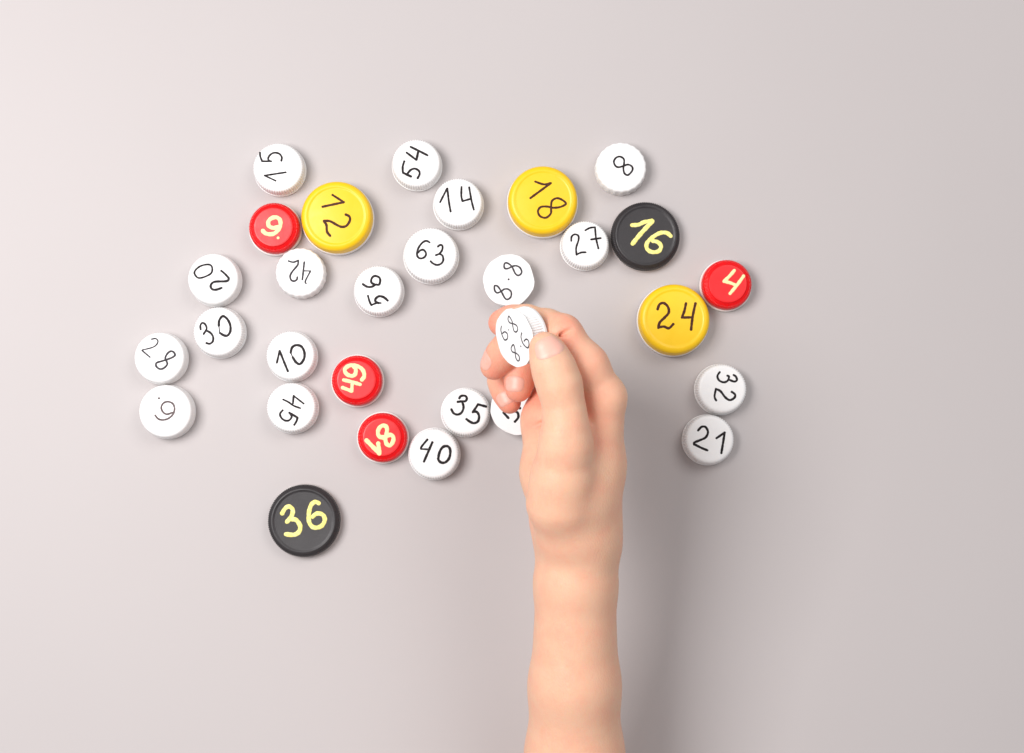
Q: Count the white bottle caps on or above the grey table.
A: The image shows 21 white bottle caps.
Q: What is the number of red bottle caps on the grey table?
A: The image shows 4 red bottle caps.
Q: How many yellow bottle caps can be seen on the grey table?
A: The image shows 3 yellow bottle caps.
